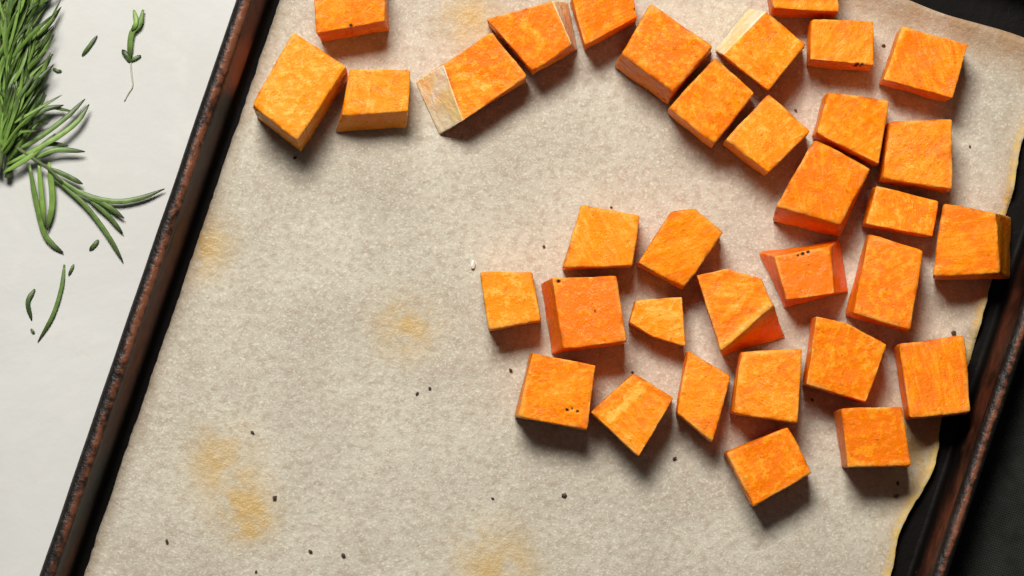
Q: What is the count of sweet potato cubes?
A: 34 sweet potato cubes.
